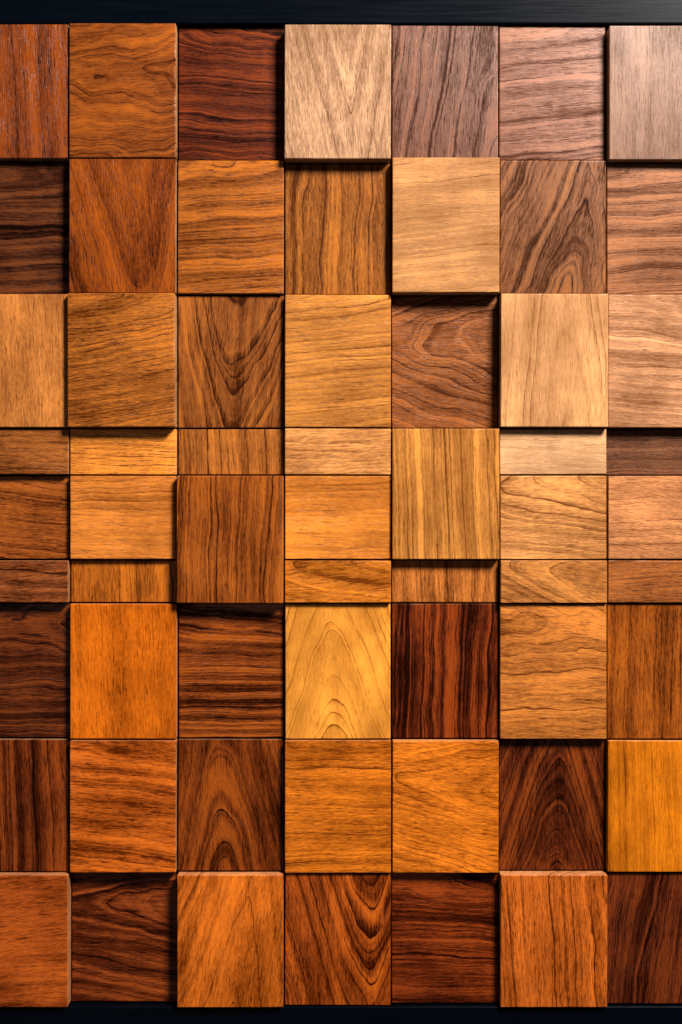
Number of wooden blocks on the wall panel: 61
